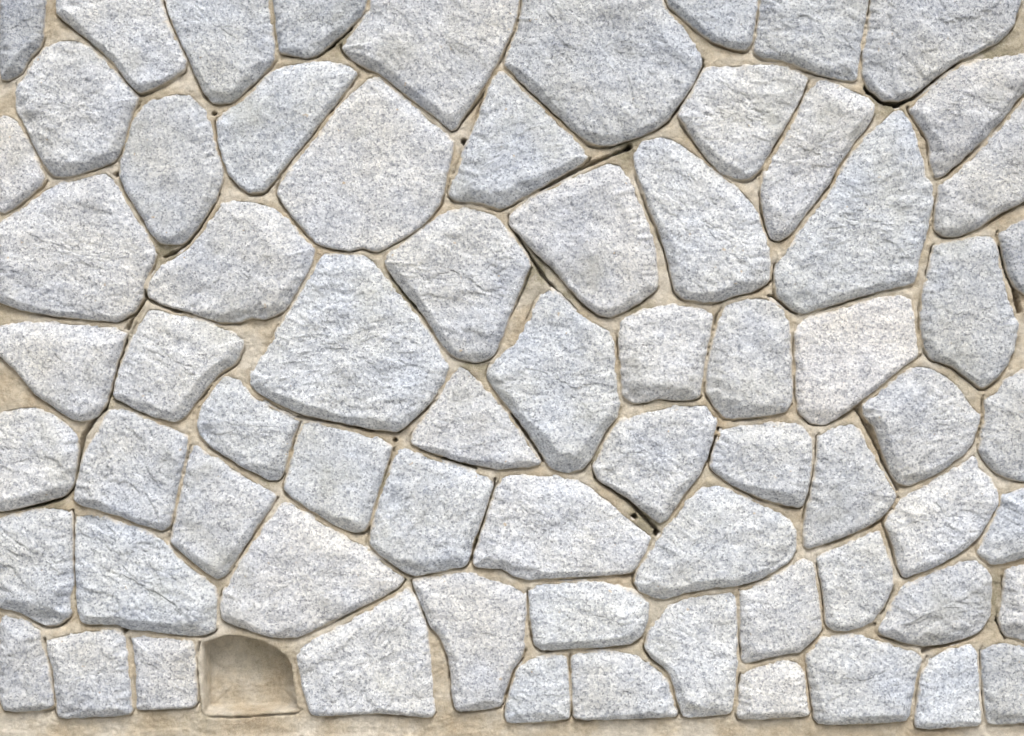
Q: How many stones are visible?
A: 70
